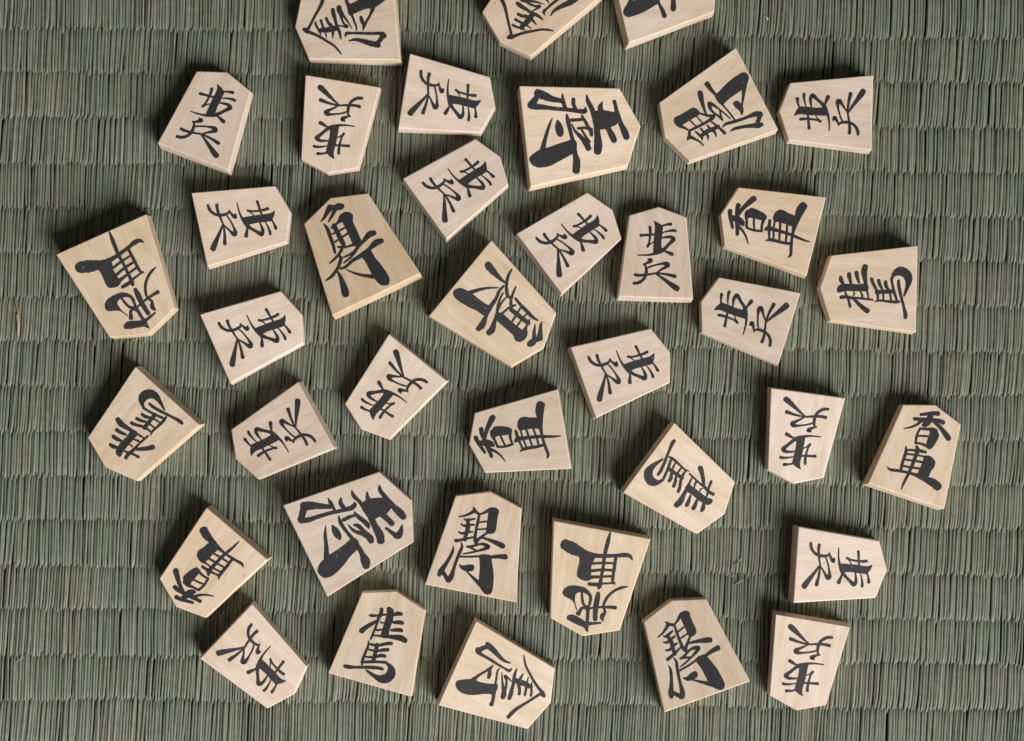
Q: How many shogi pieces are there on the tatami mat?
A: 38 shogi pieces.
